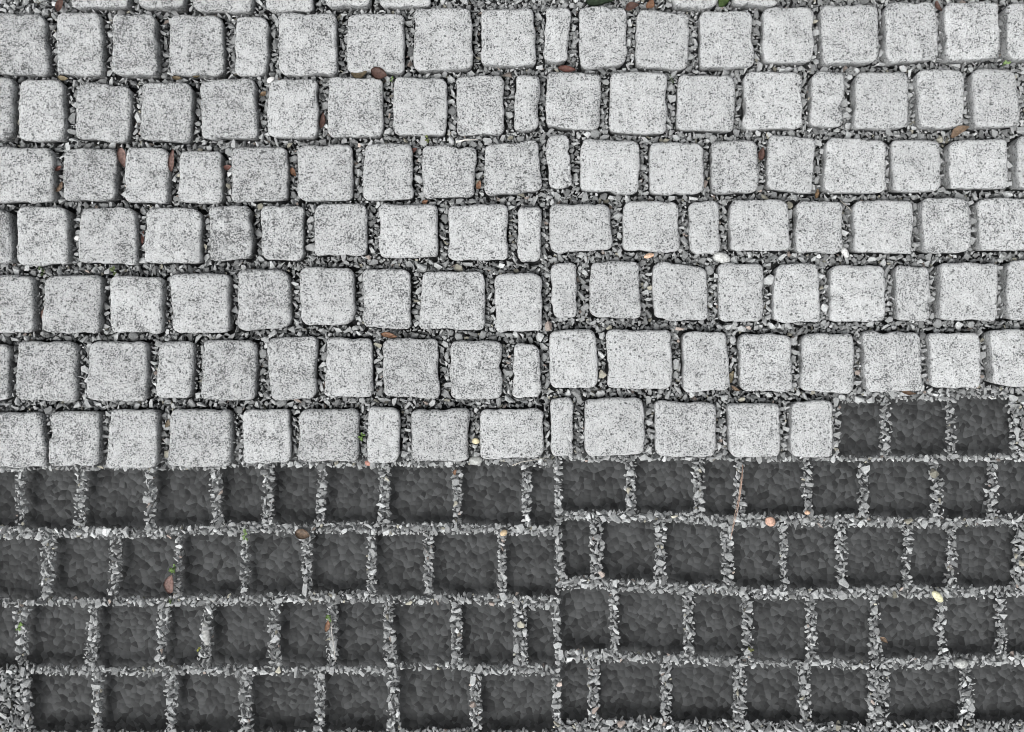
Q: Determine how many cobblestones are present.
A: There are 130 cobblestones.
